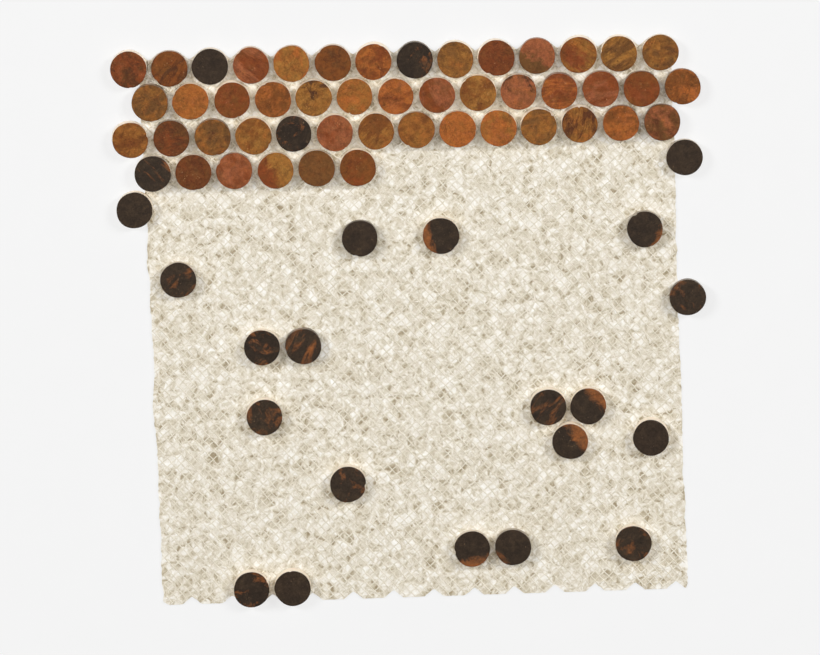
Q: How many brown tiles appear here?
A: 44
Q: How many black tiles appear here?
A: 24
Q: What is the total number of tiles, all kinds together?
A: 68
